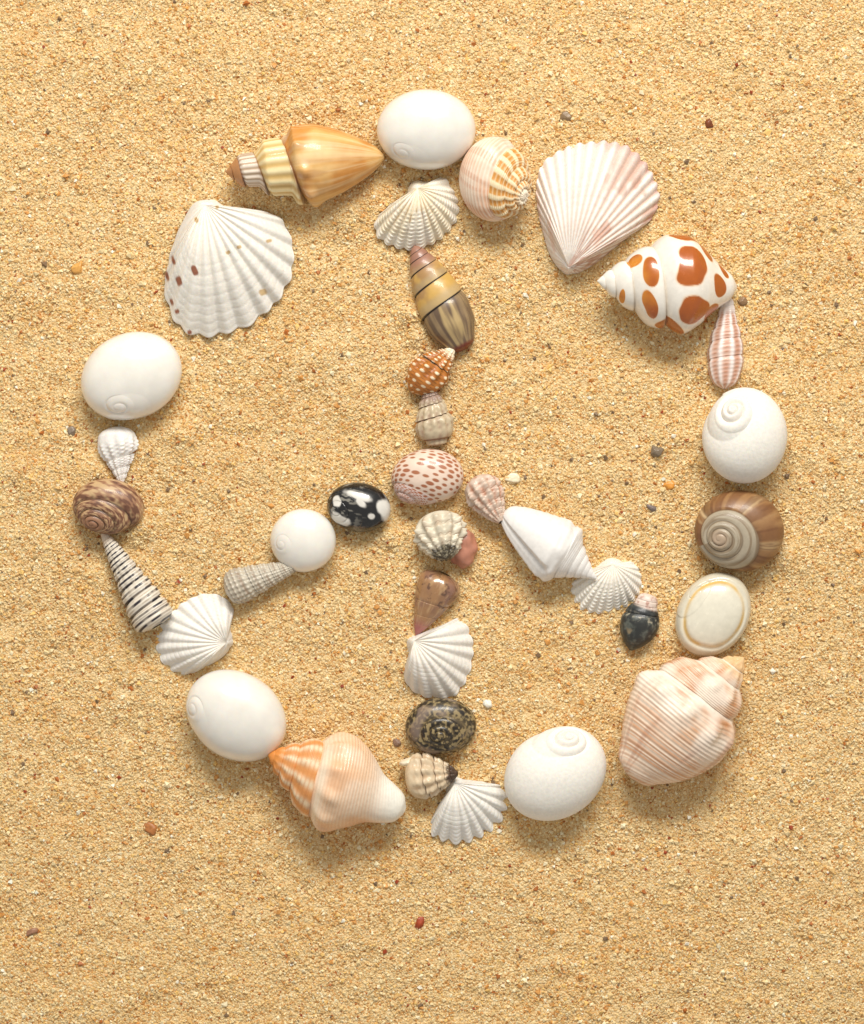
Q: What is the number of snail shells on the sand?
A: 30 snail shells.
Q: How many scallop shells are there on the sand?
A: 7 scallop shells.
